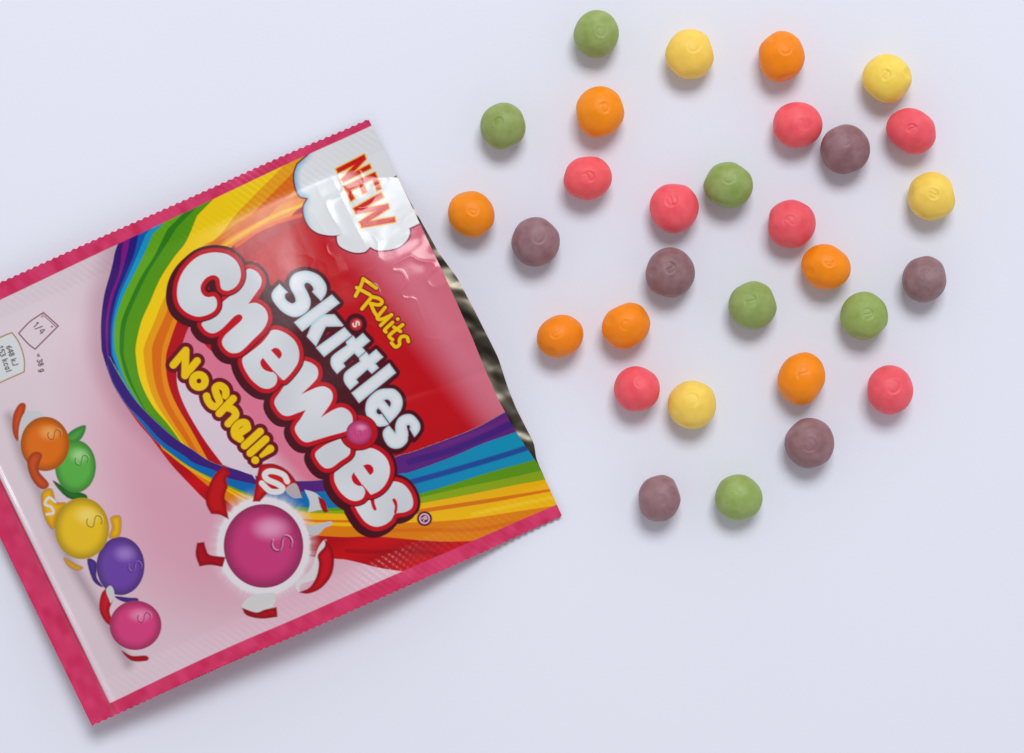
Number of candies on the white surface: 30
